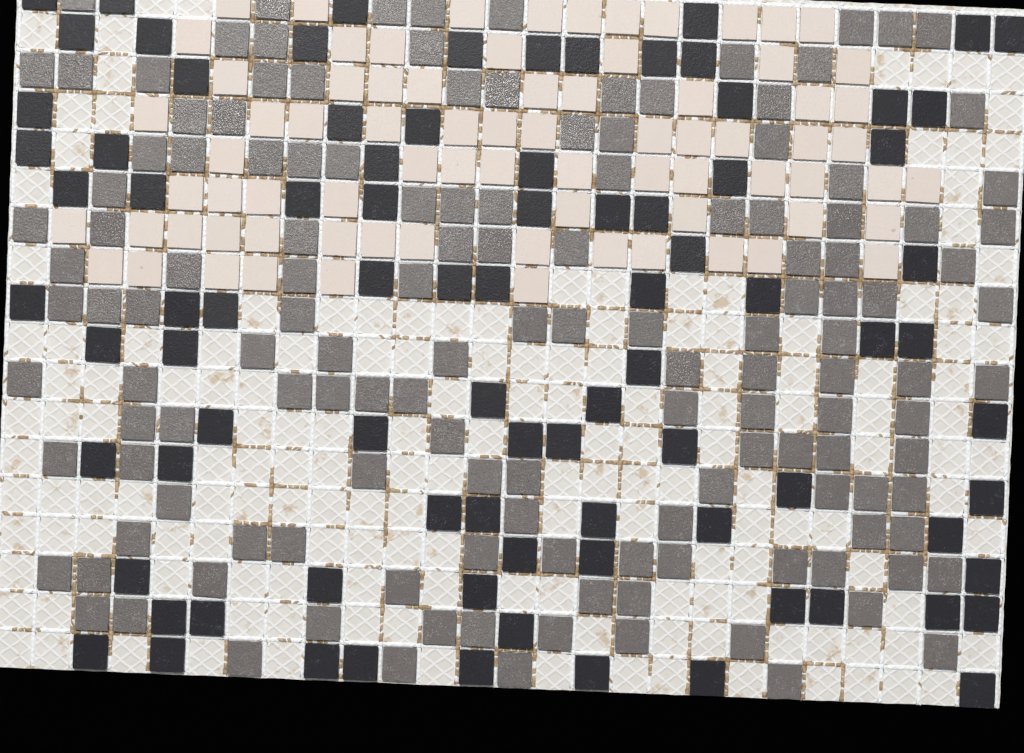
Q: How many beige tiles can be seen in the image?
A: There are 77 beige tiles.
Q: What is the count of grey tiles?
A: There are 142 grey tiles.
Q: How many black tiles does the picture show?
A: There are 87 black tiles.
